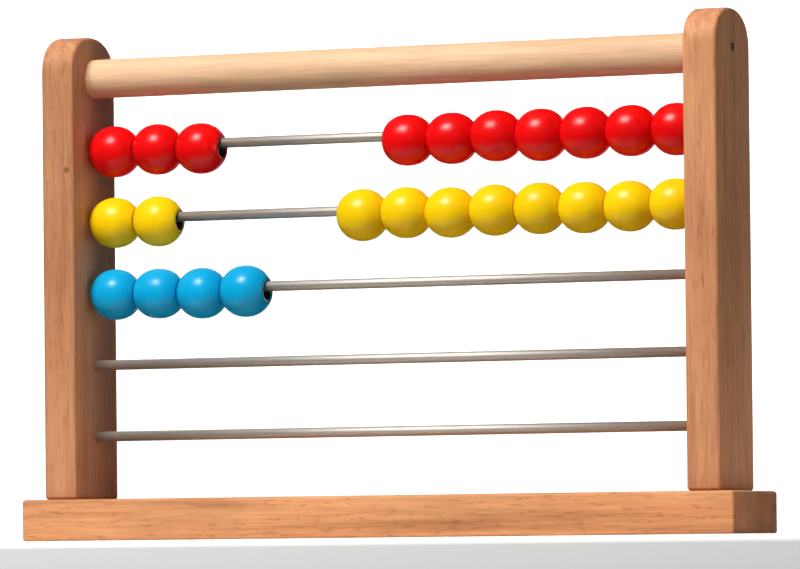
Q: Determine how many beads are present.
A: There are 24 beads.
